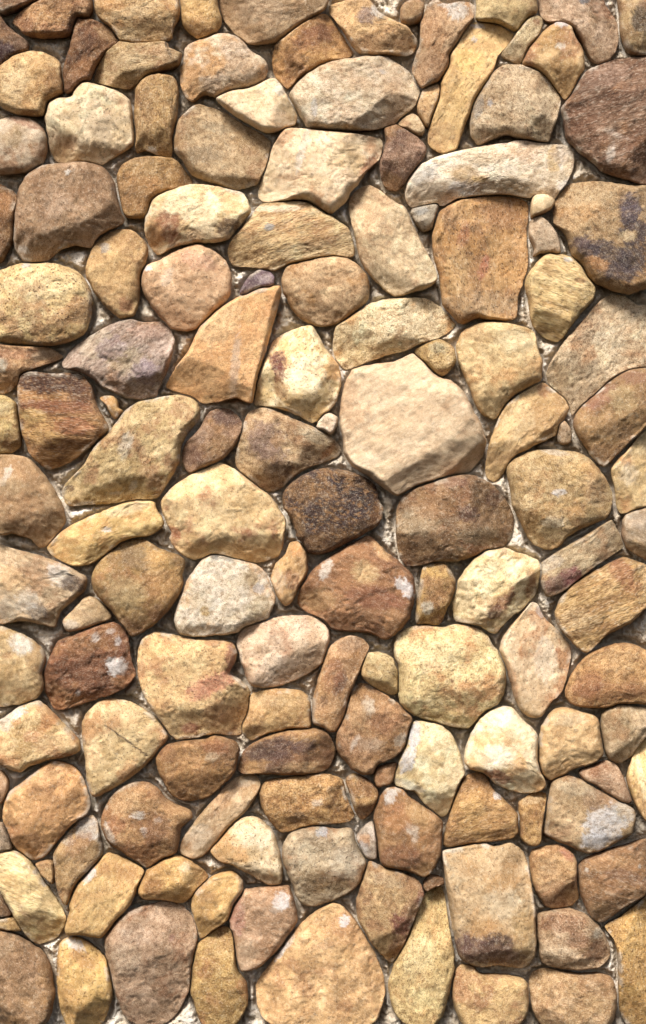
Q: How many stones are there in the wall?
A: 147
